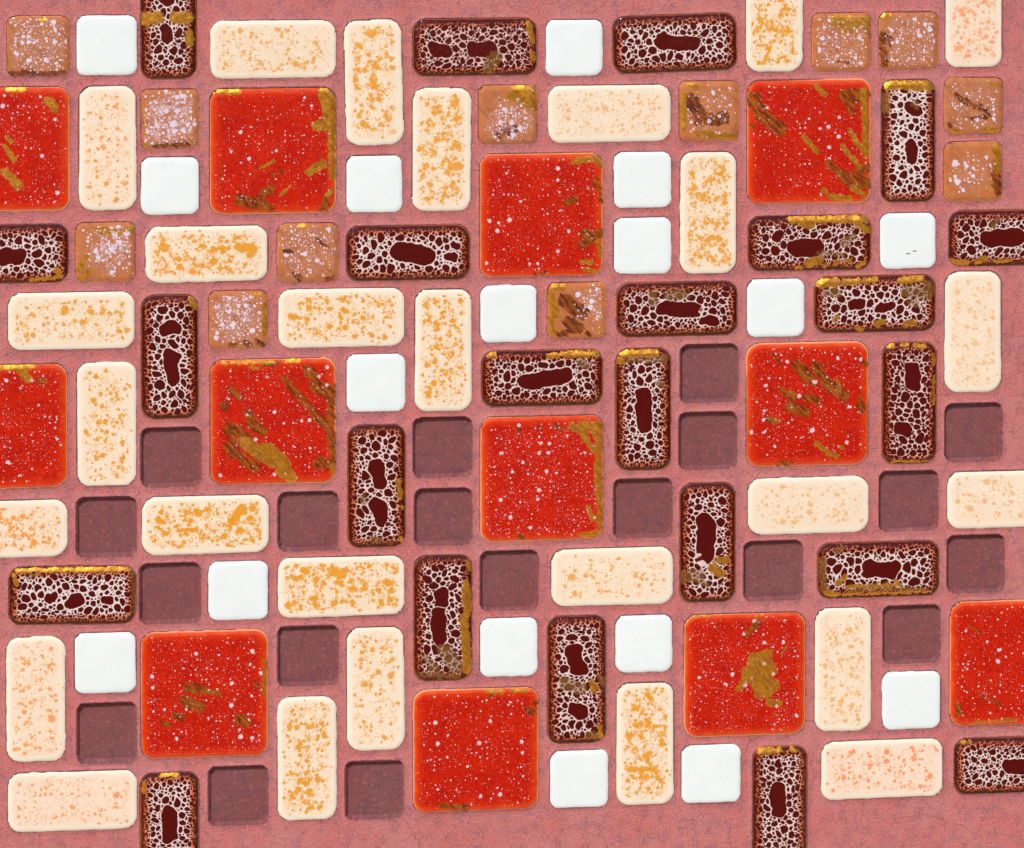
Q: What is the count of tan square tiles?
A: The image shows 12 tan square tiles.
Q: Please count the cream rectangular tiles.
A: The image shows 27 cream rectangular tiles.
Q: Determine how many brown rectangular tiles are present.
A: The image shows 23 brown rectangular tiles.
